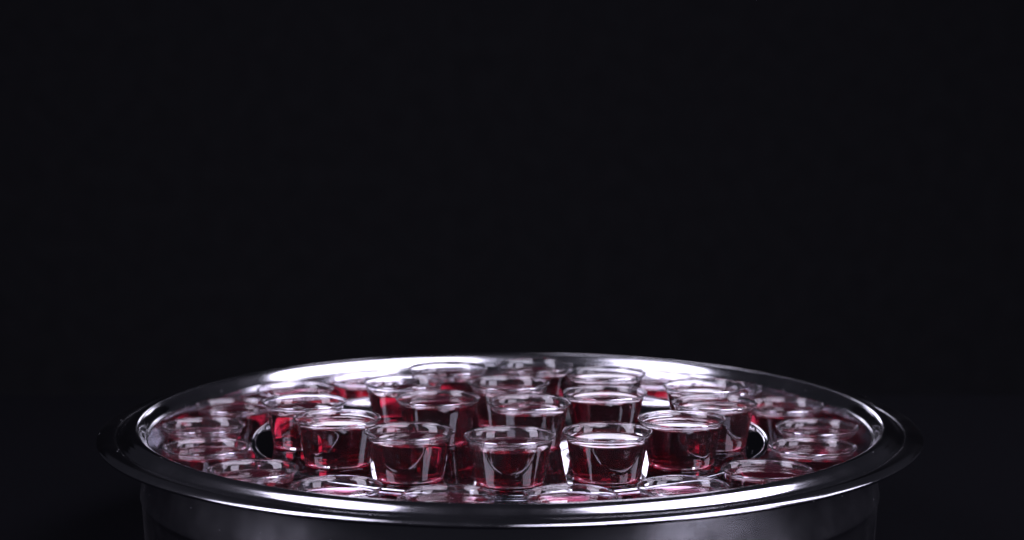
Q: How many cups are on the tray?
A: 32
